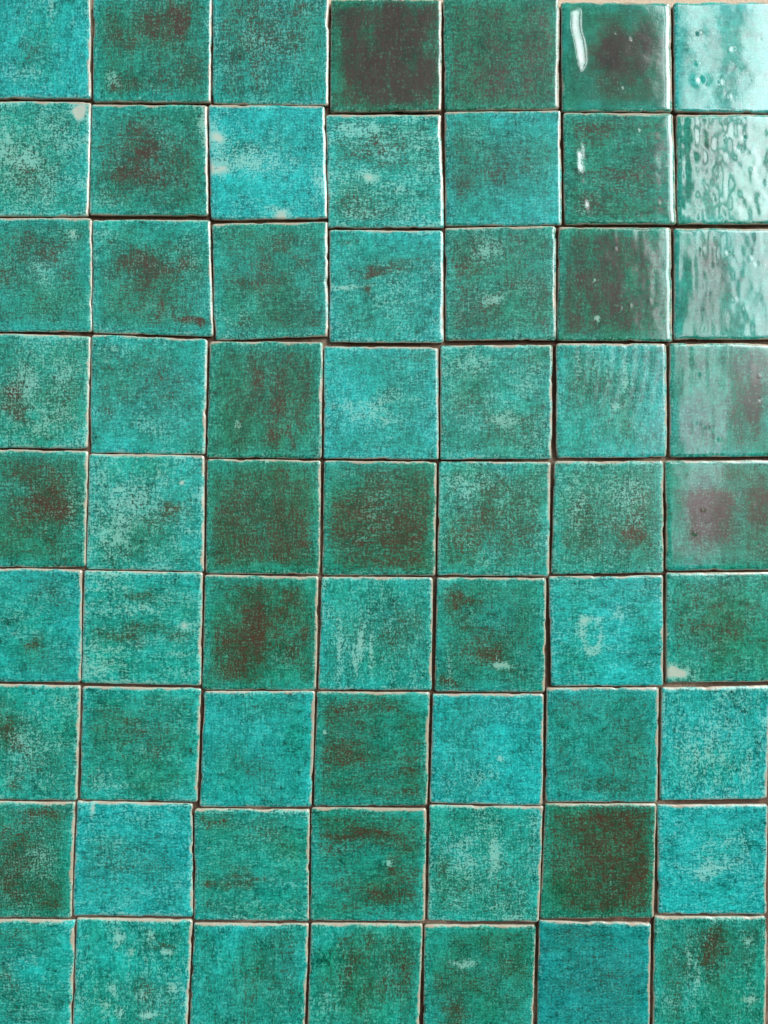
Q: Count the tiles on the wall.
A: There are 63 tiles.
